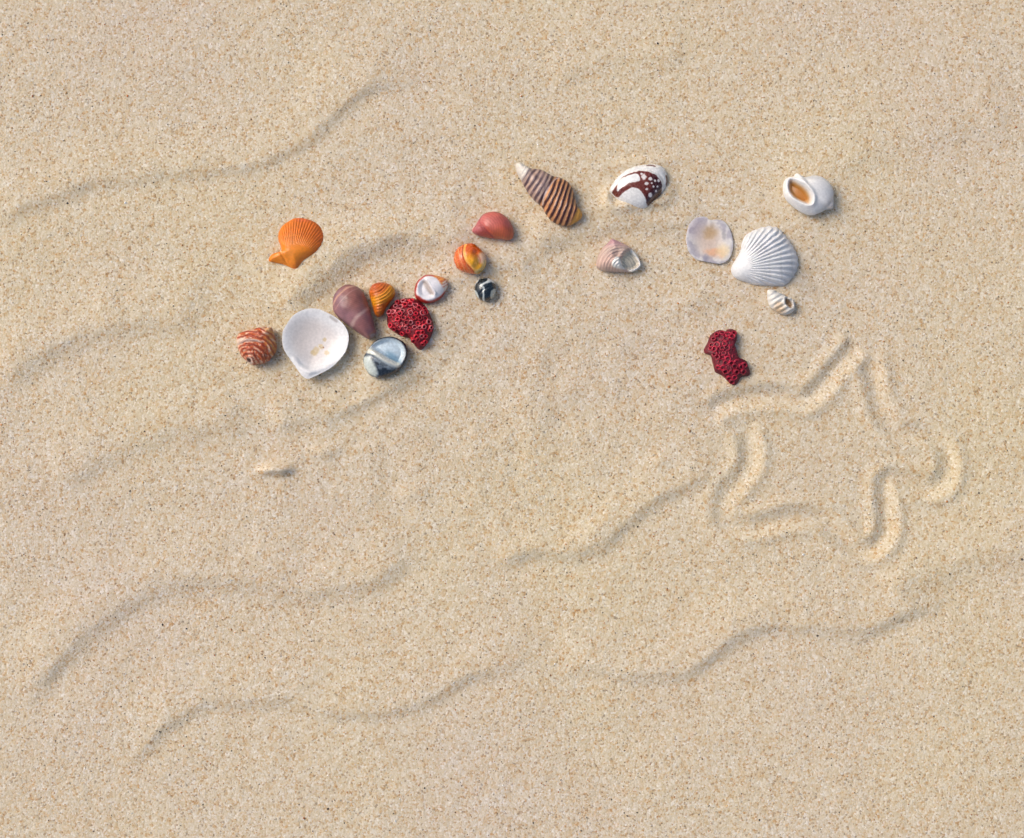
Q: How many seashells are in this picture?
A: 17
